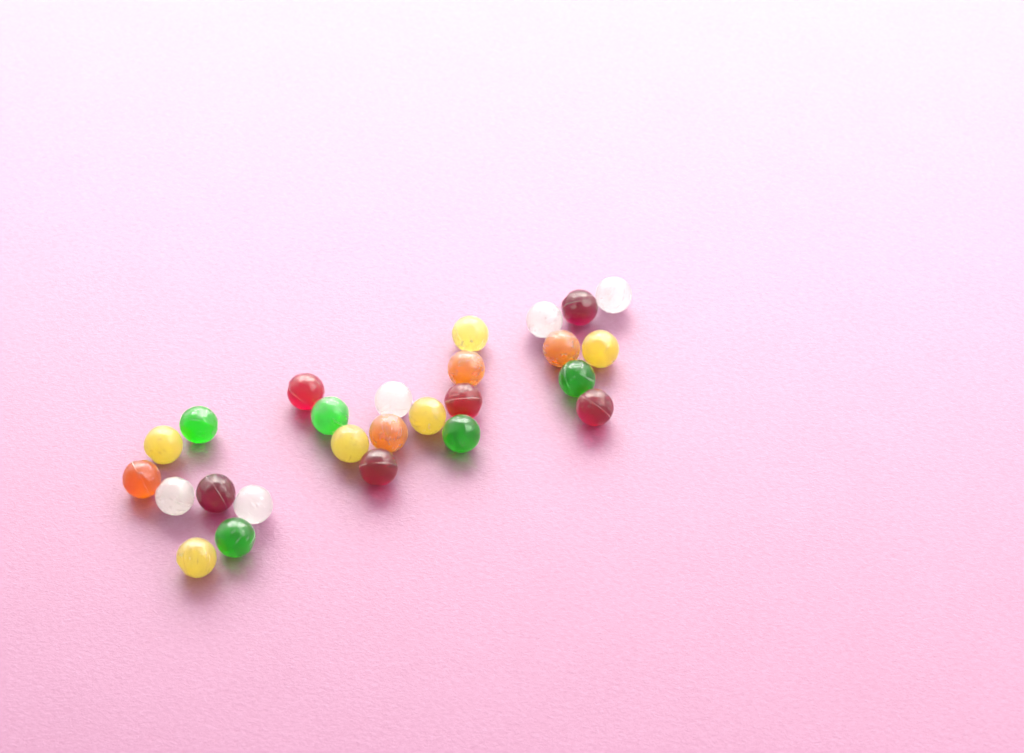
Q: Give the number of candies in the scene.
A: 26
